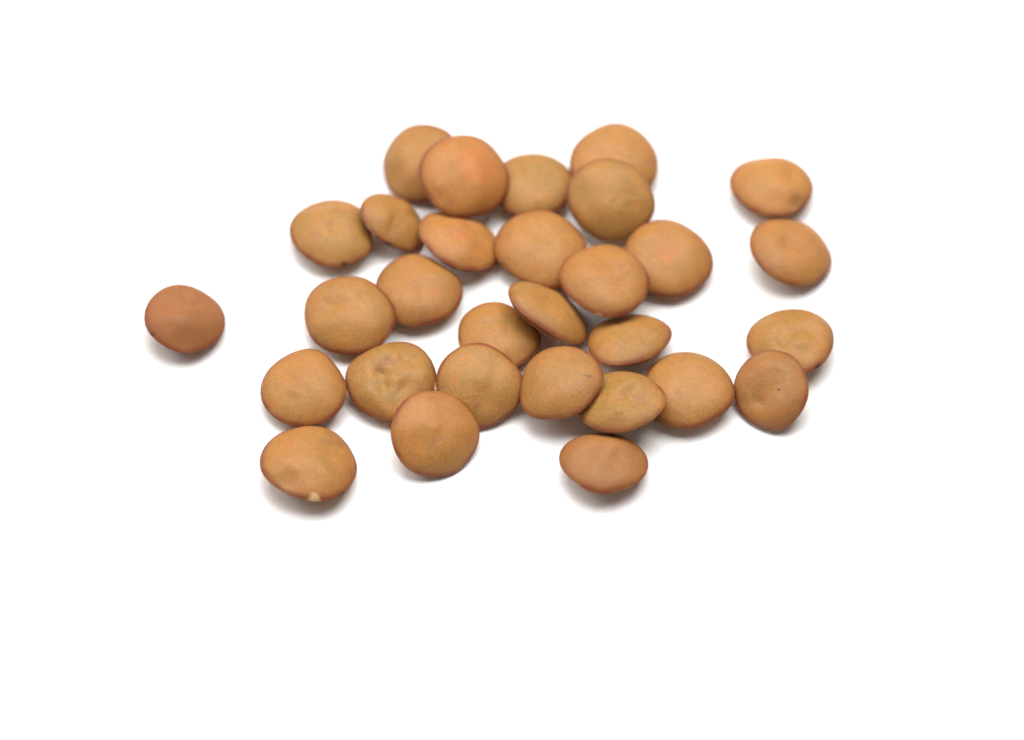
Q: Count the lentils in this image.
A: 30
